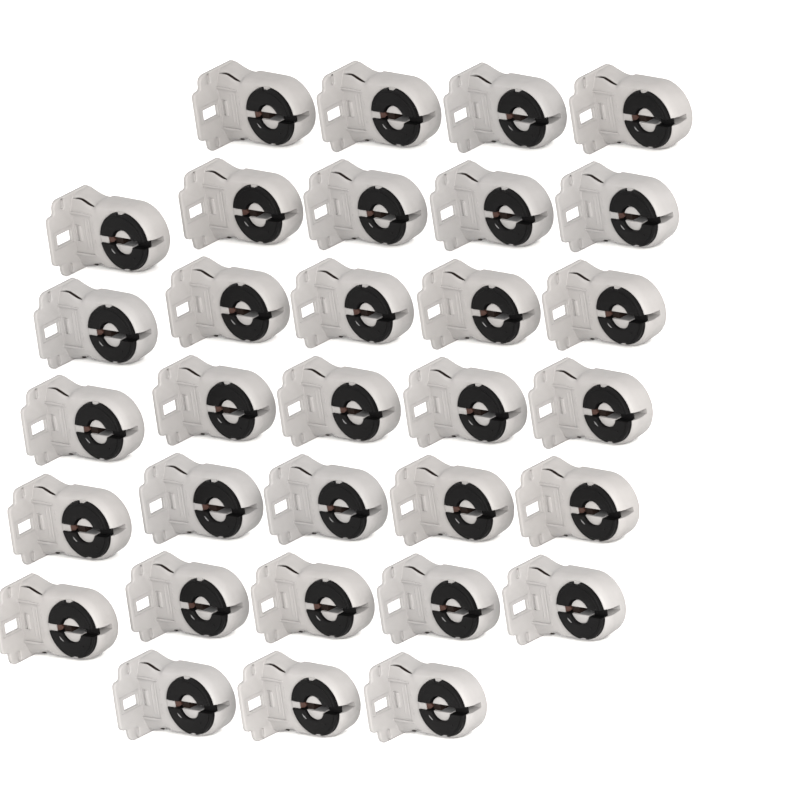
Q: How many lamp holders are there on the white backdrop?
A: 32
